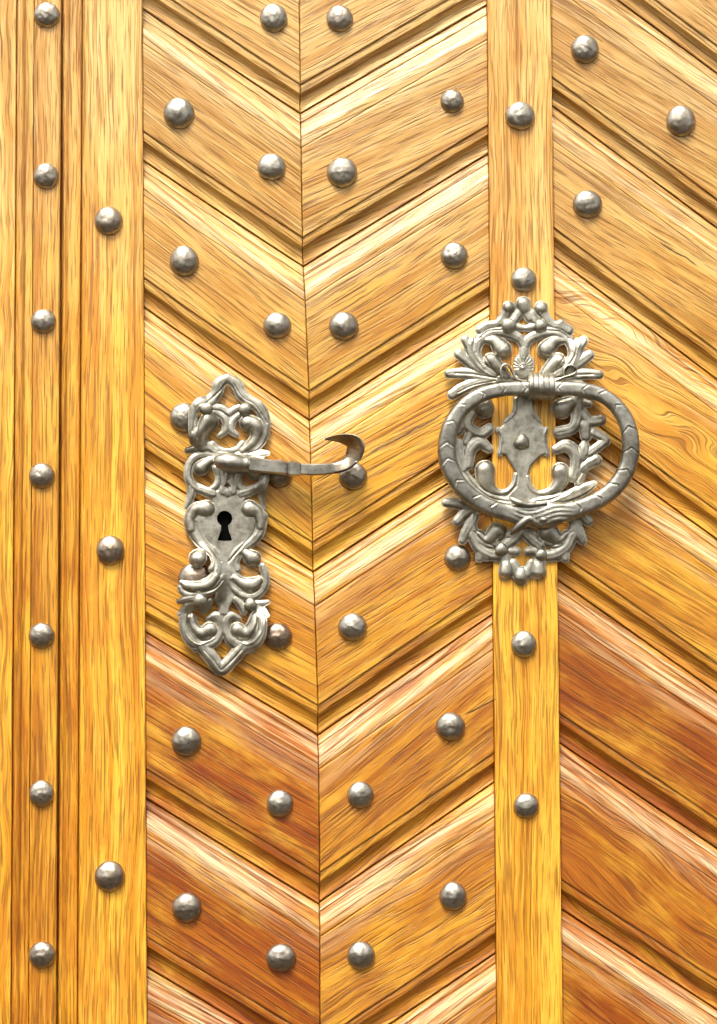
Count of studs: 42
